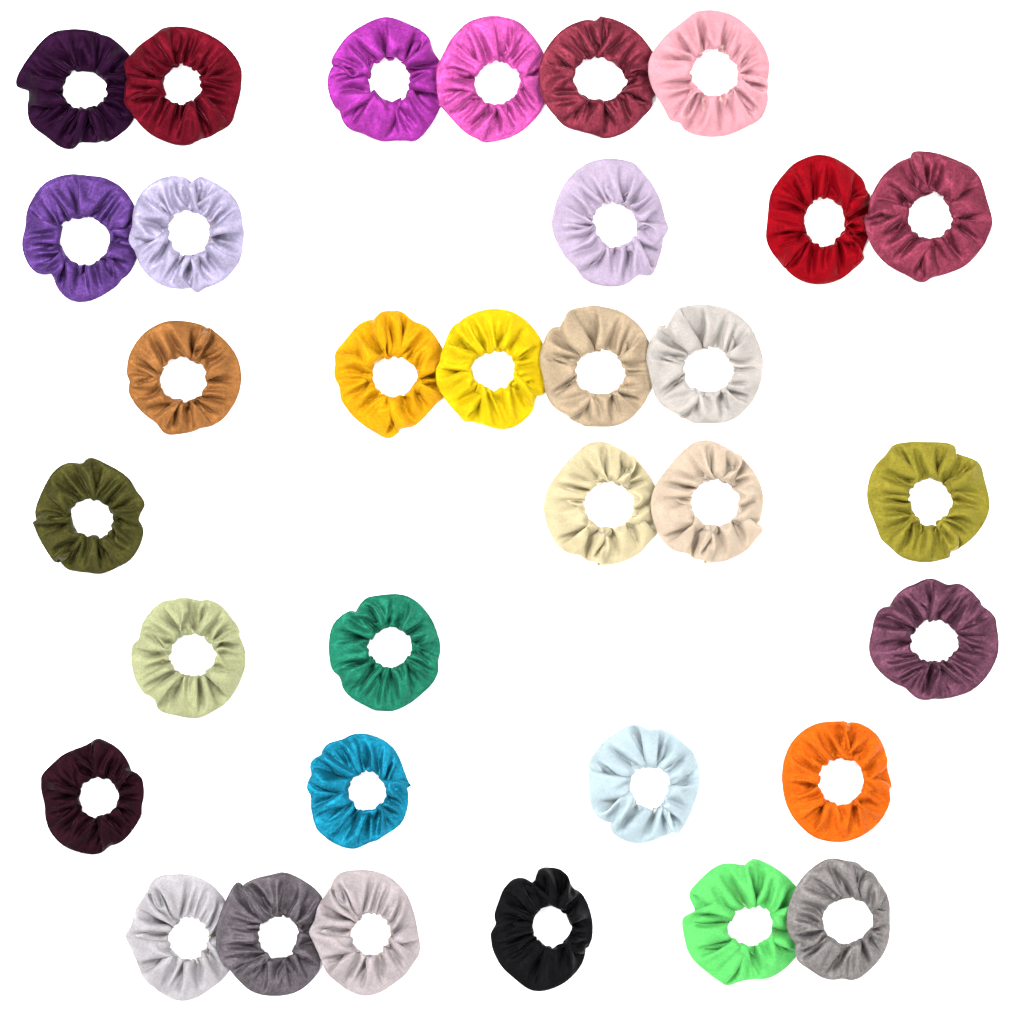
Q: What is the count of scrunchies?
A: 33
